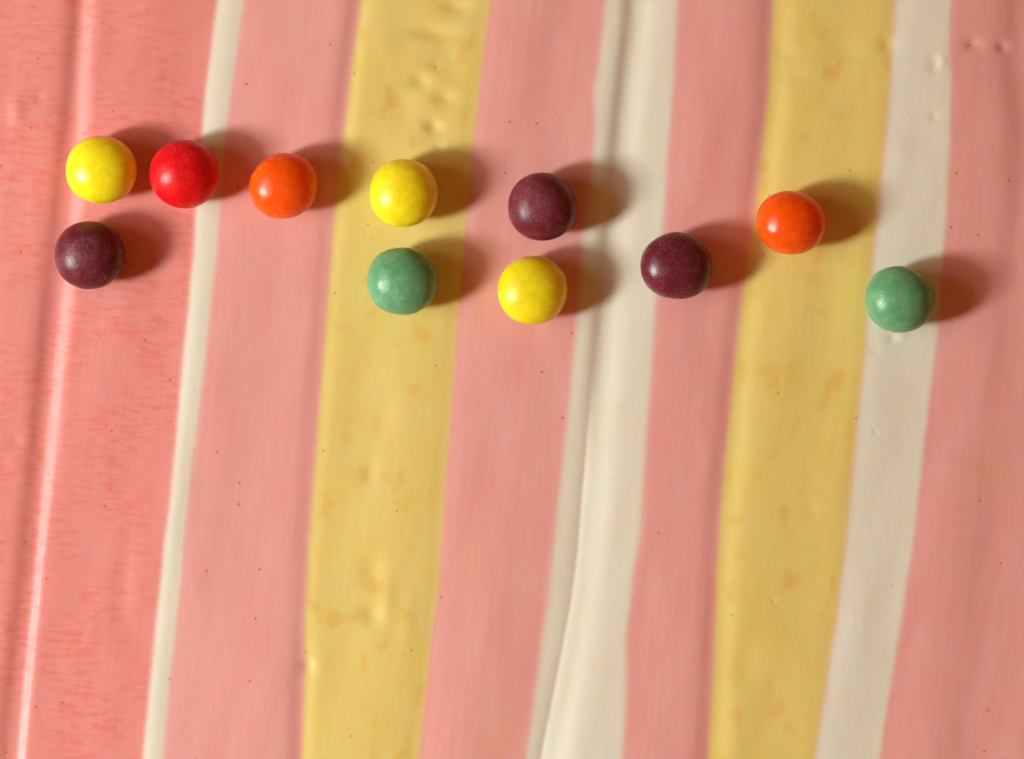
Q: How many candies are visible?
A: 11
